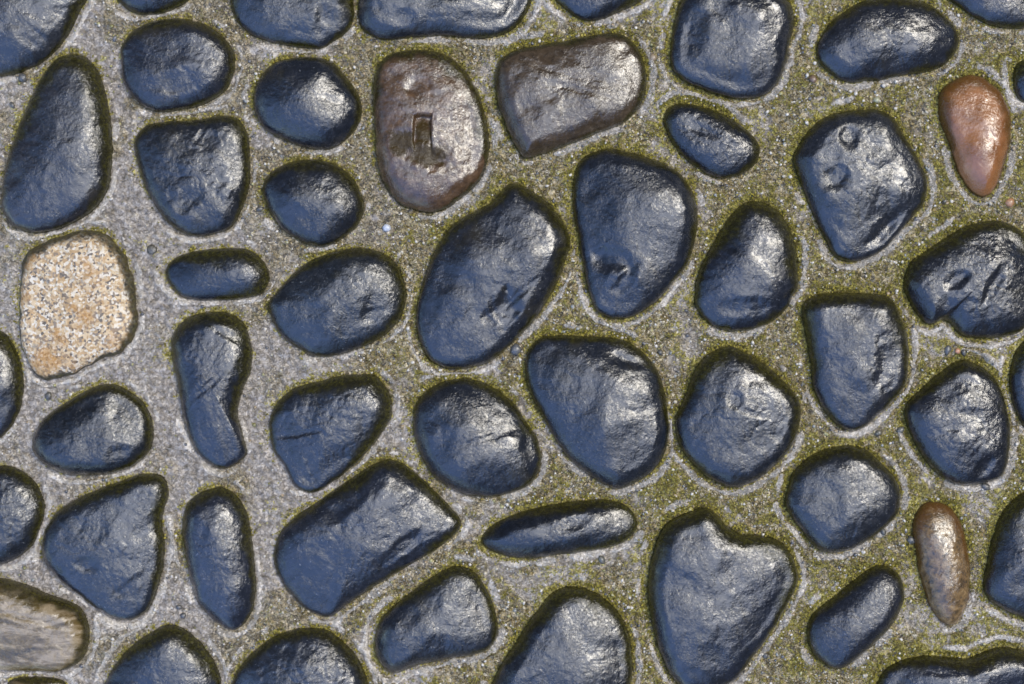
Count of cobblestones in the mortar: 53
